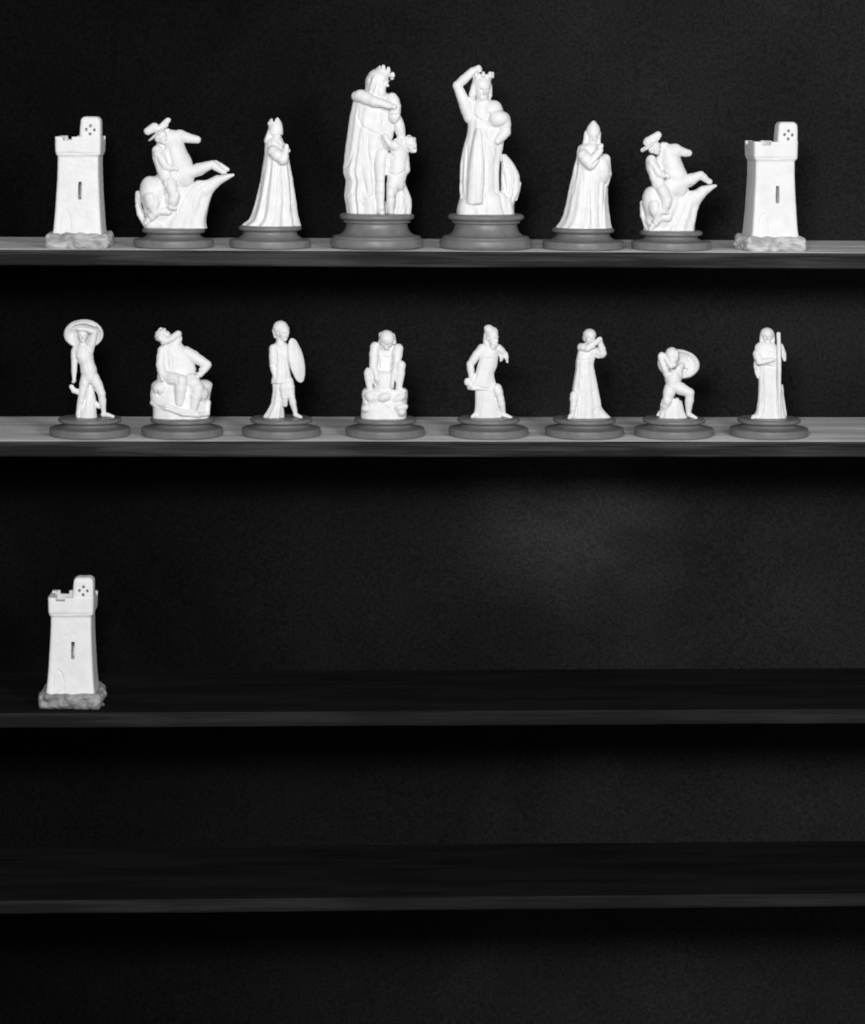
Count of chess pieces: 17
